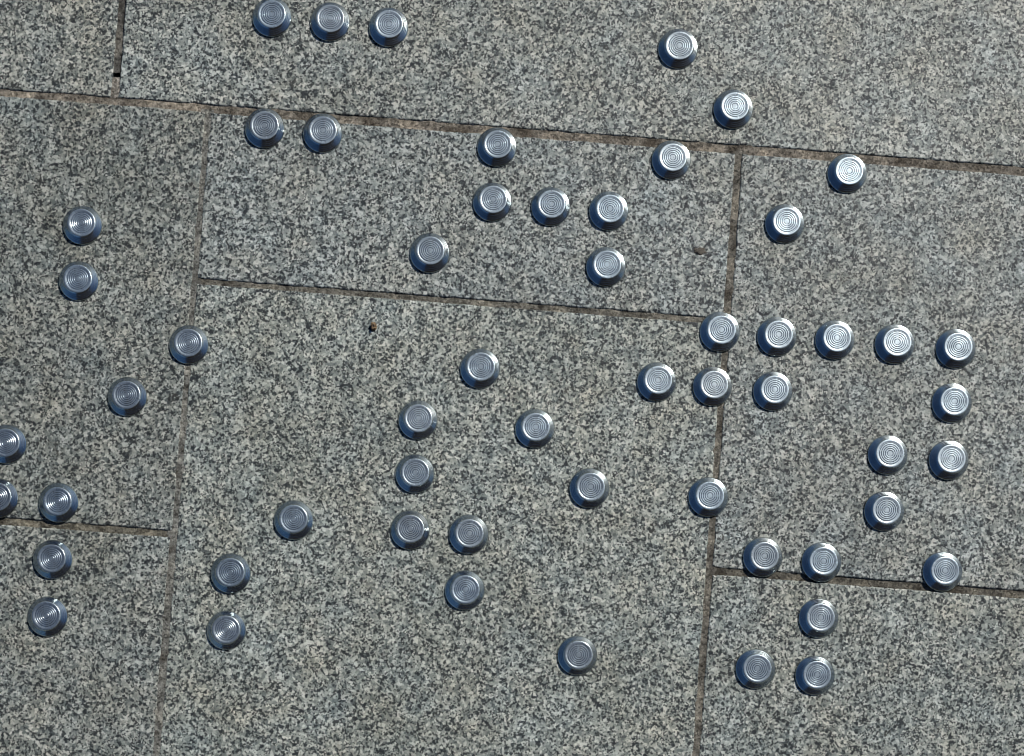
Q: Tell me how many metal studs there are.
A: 56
